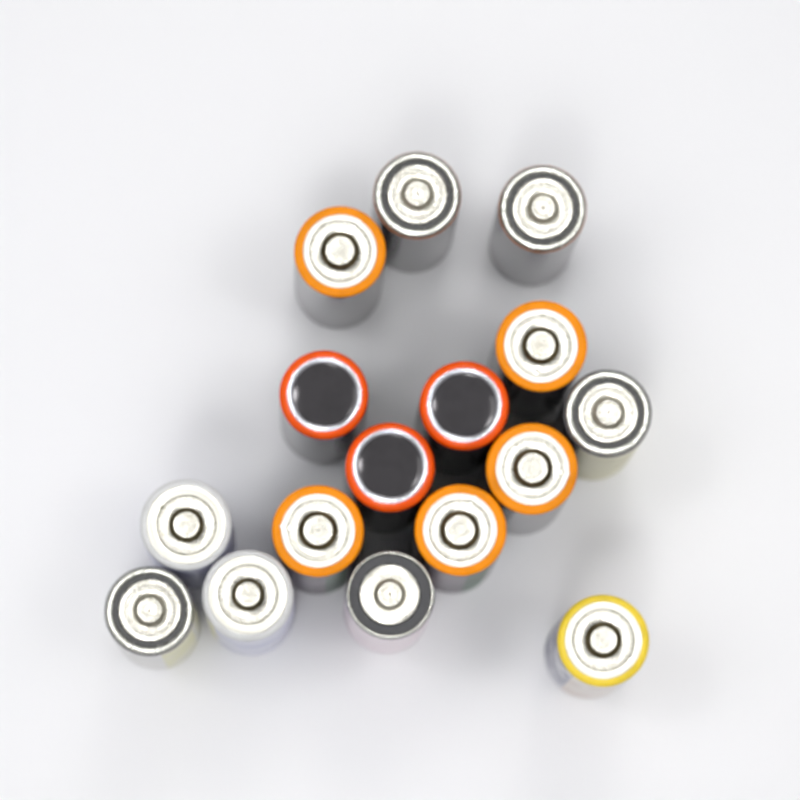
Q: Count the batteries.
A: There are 16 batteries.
